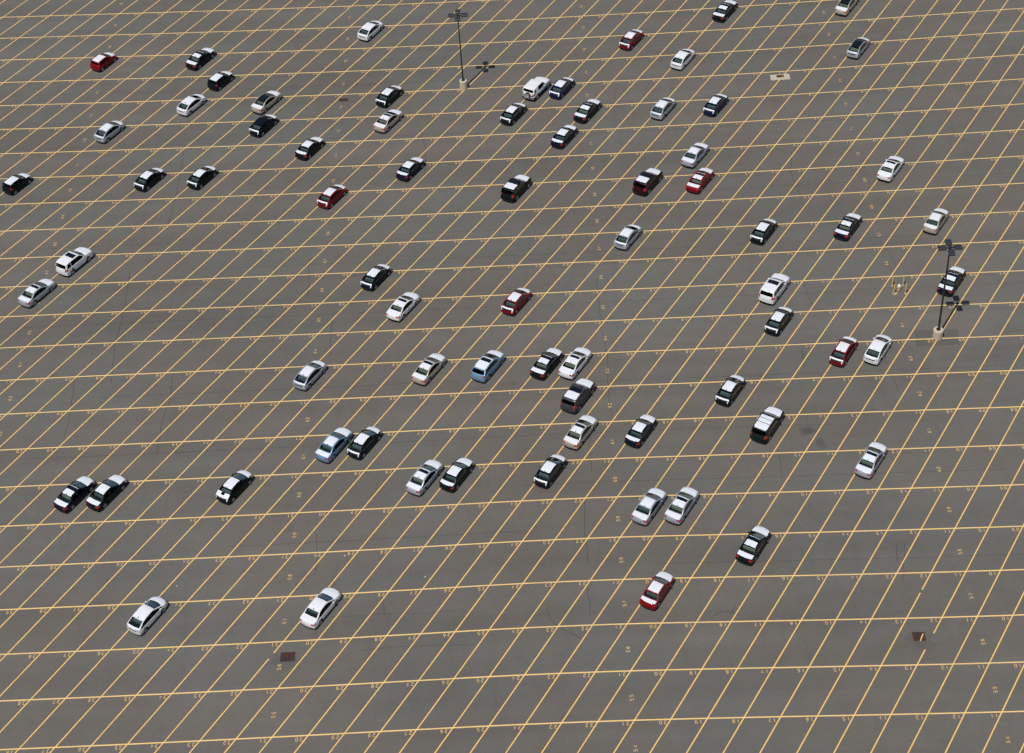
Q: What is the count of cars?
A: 72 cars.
